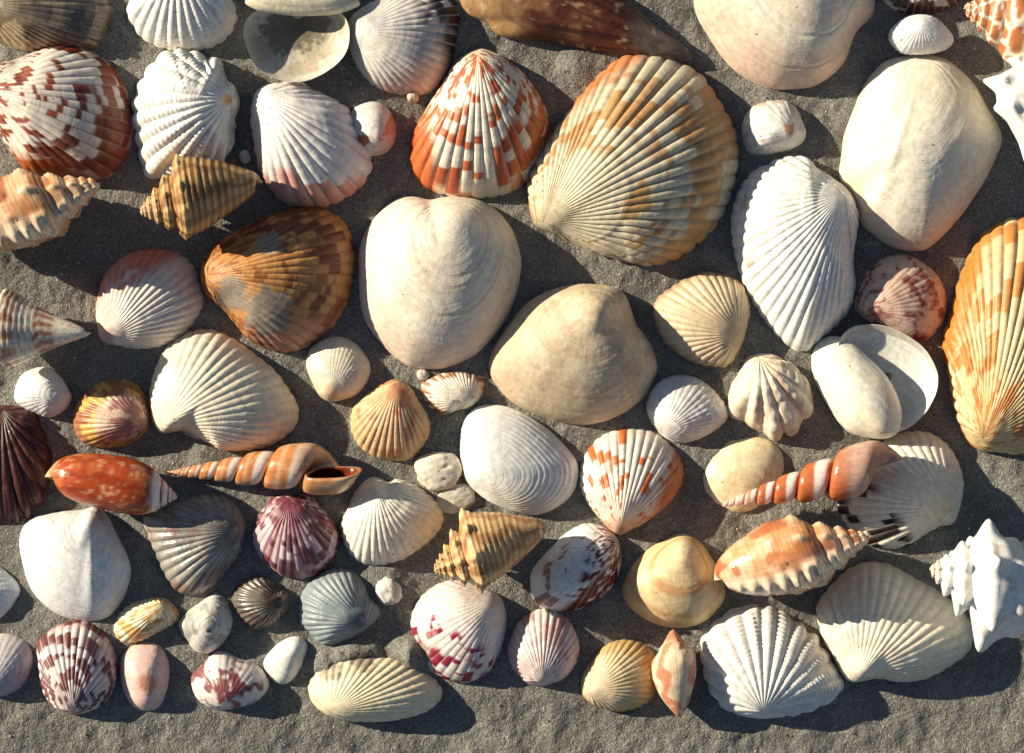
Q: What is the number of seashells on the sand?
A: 74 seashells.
